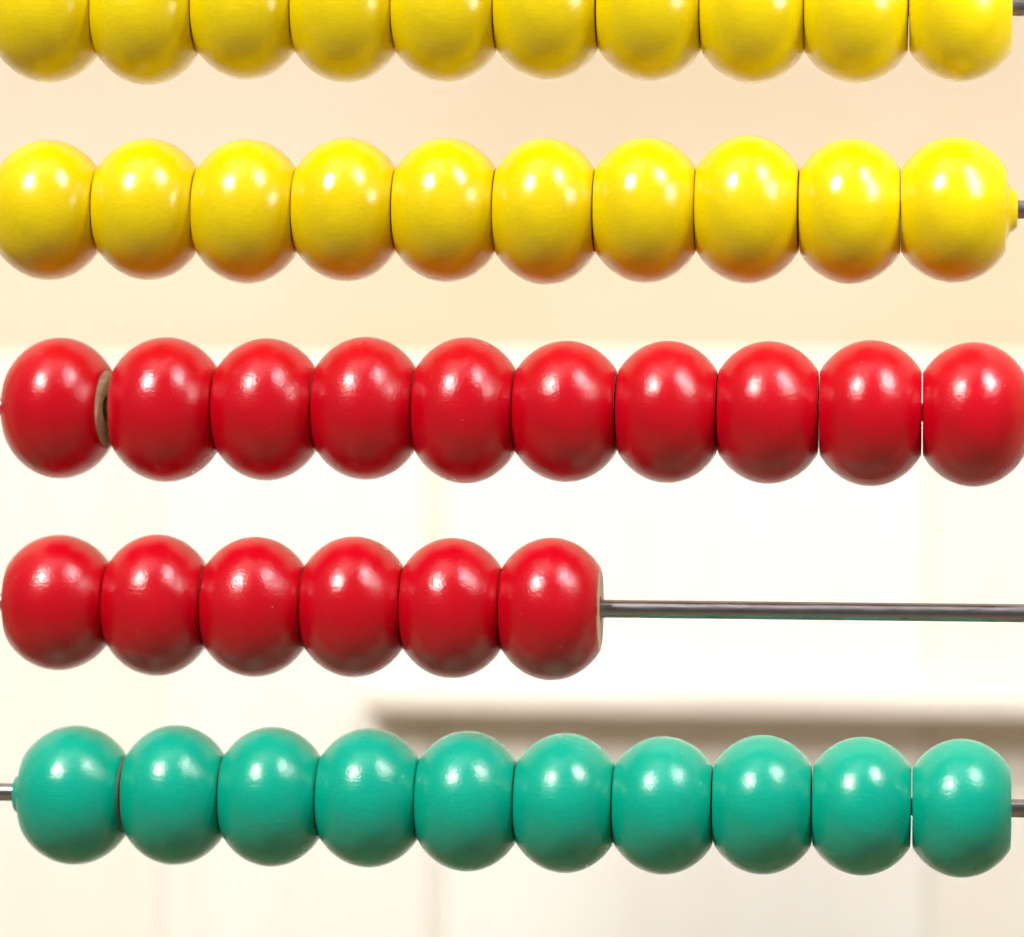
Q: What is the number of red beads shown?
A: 16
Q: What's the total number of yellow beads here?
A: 20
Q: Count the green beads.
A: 10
